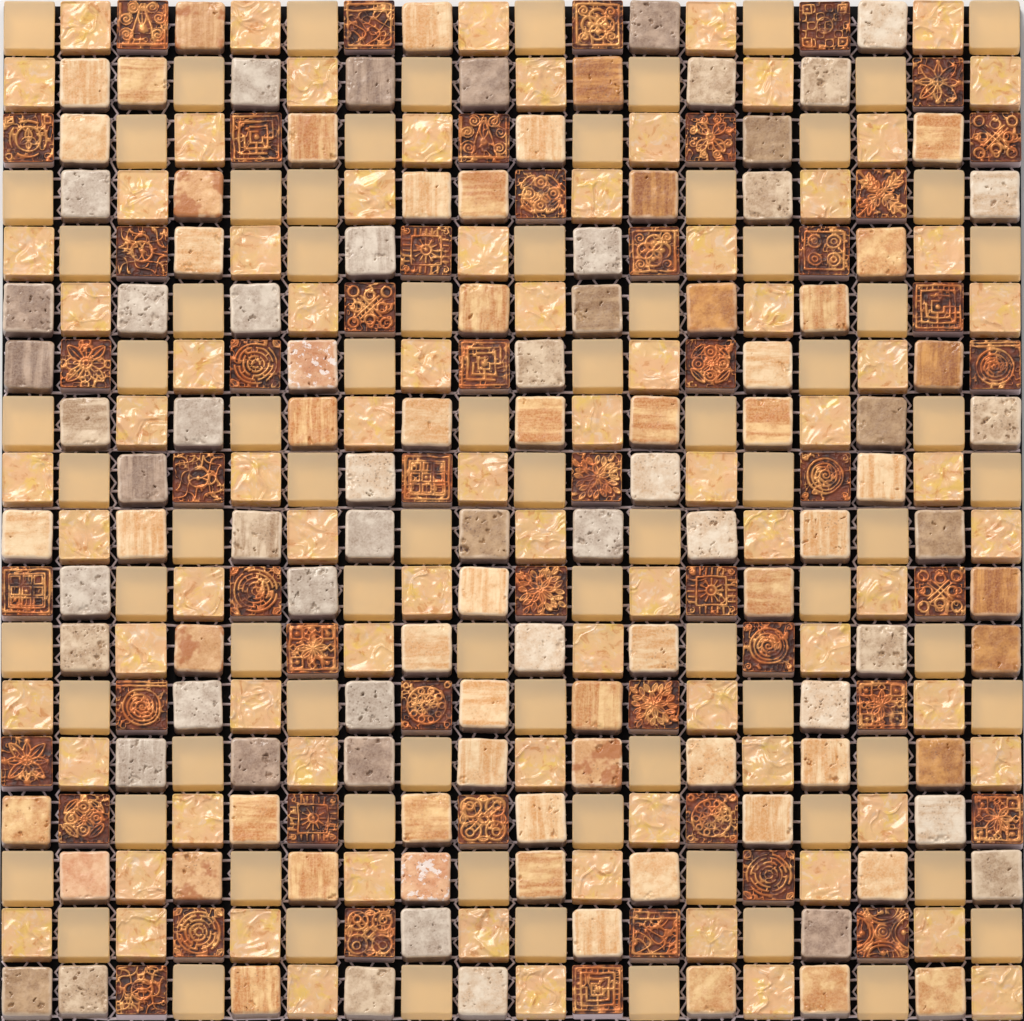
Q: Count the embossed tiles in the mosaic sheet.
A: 51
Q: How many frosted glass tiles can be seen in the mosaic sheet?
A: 81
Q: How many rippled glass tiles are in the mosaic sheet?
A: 80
